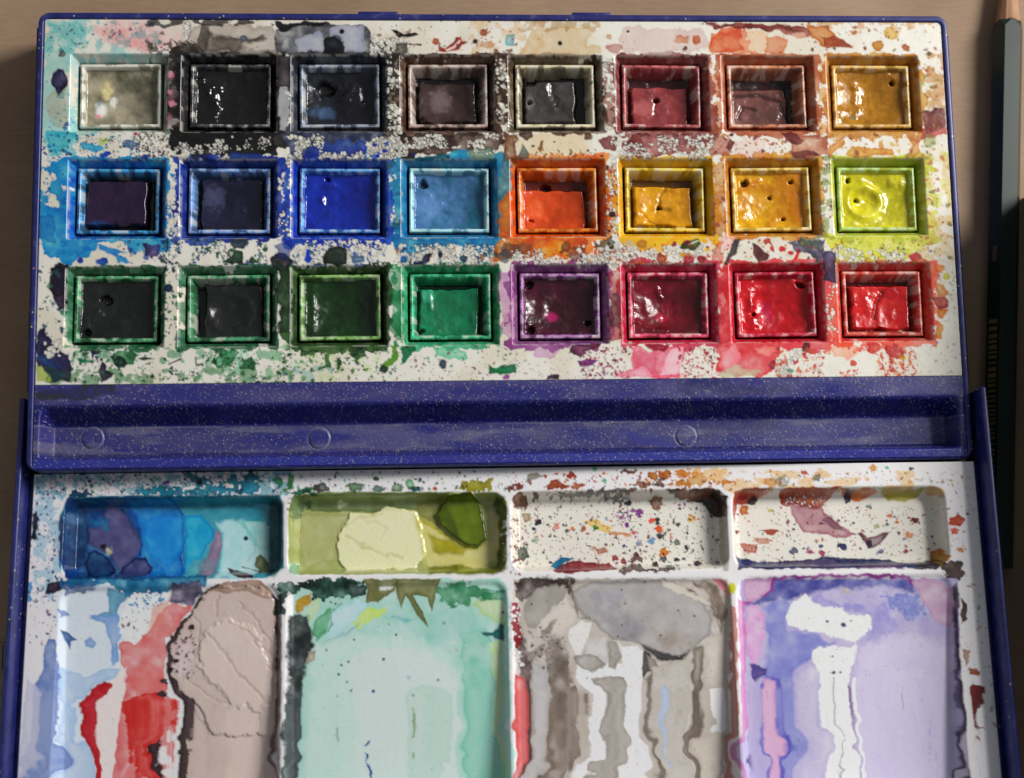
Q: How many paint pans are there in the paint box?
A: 24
